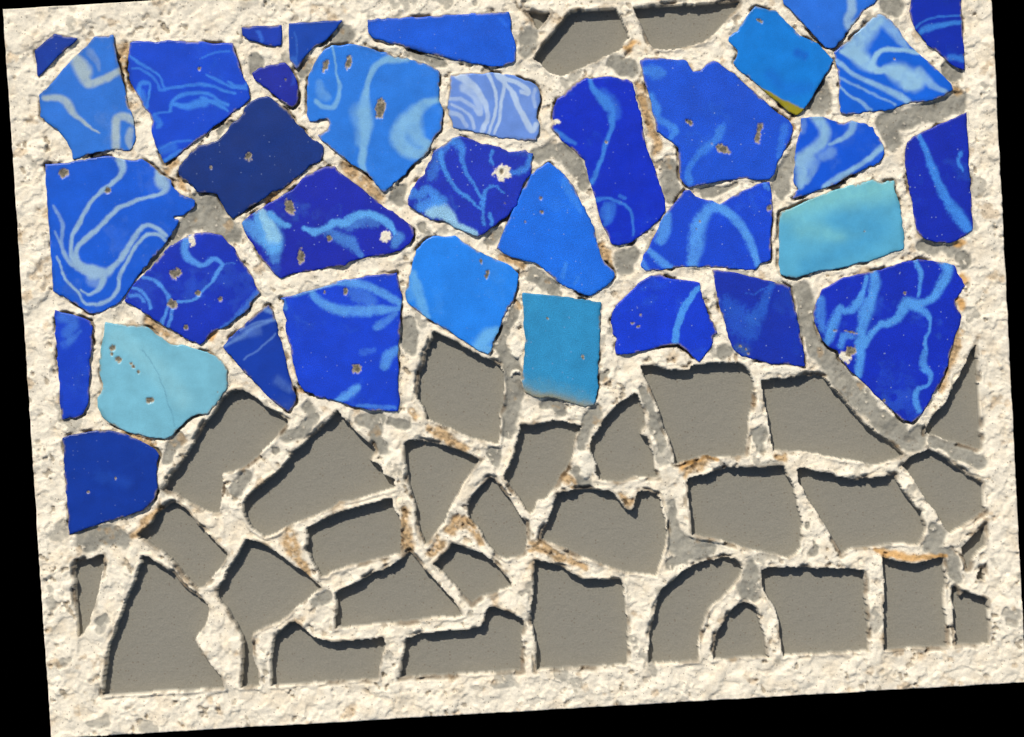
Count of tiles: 35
